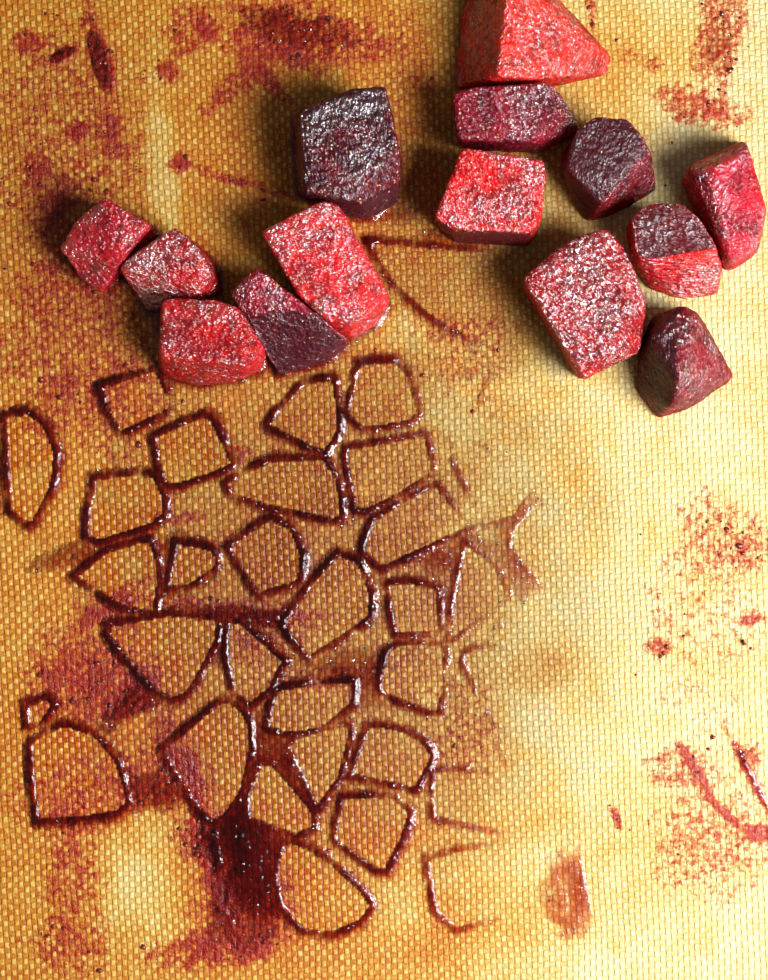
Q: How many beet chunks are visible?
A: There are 14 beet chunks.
